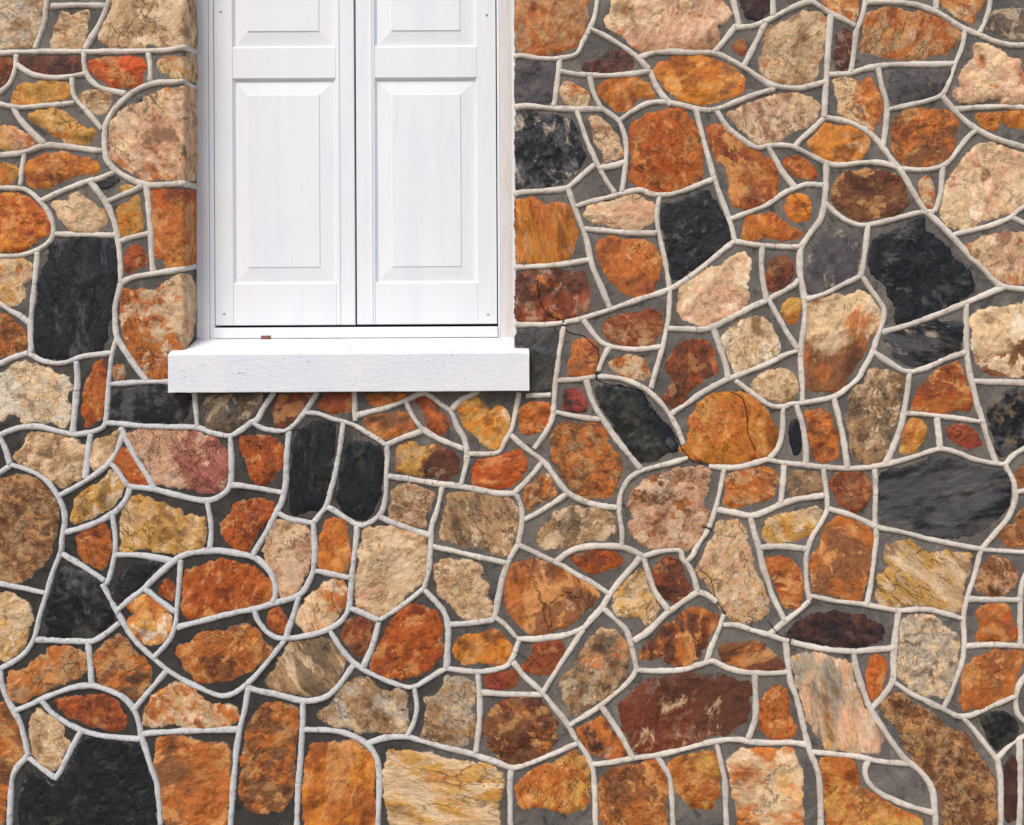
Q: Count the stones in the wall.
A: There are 189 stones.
